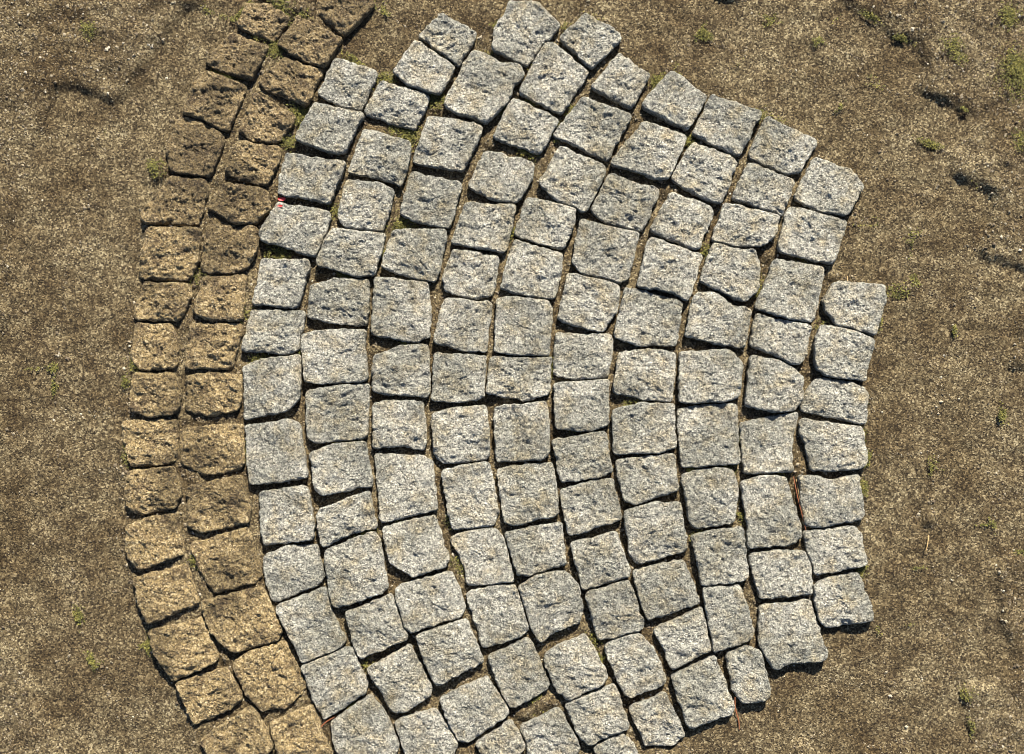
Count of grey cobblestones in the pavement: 122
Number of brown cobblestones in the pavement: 32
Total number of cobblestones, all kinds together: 154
